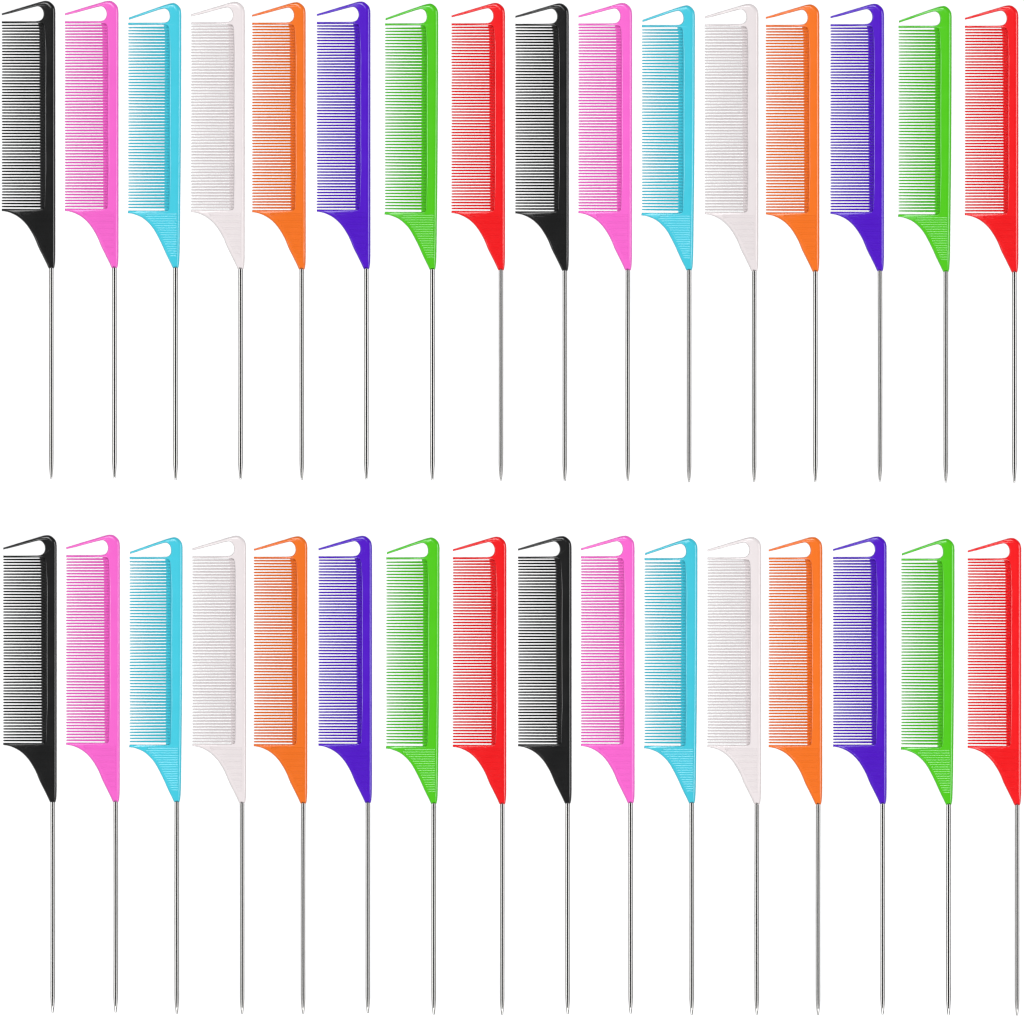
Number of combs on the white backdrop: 32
